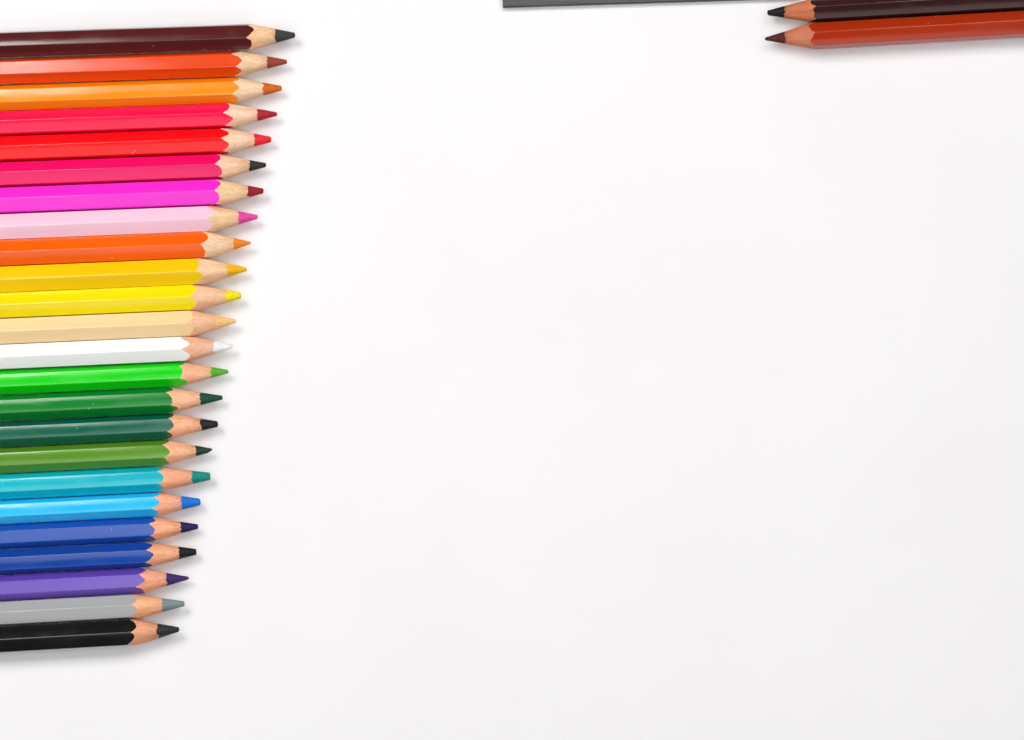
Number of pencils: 26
